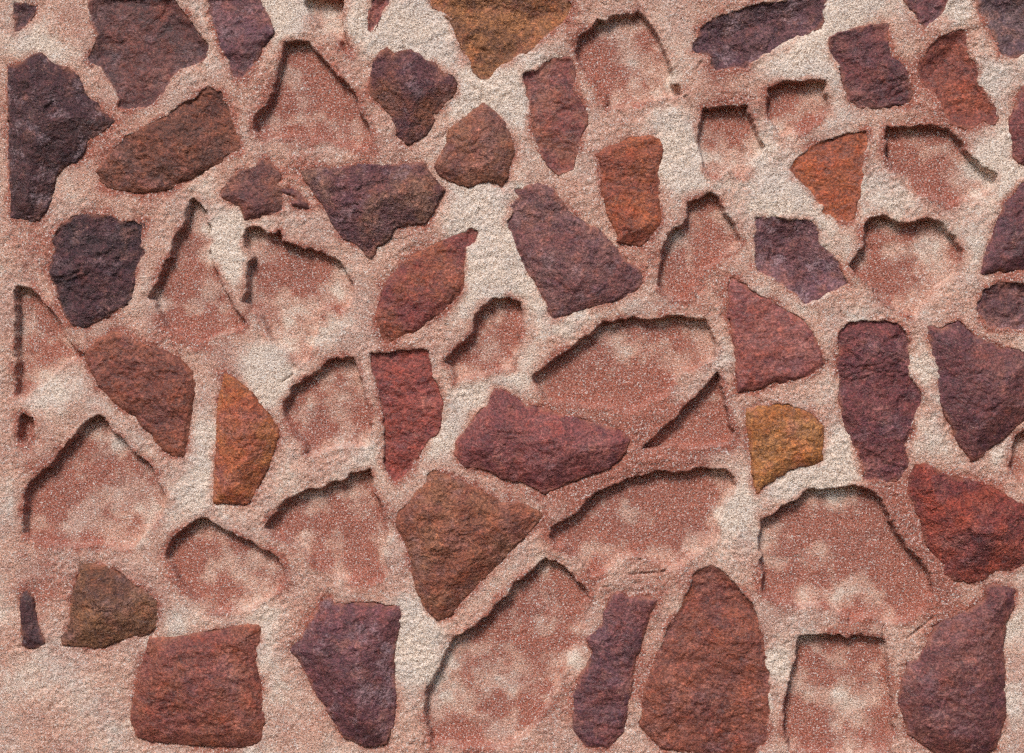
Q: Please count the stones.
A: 44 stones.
